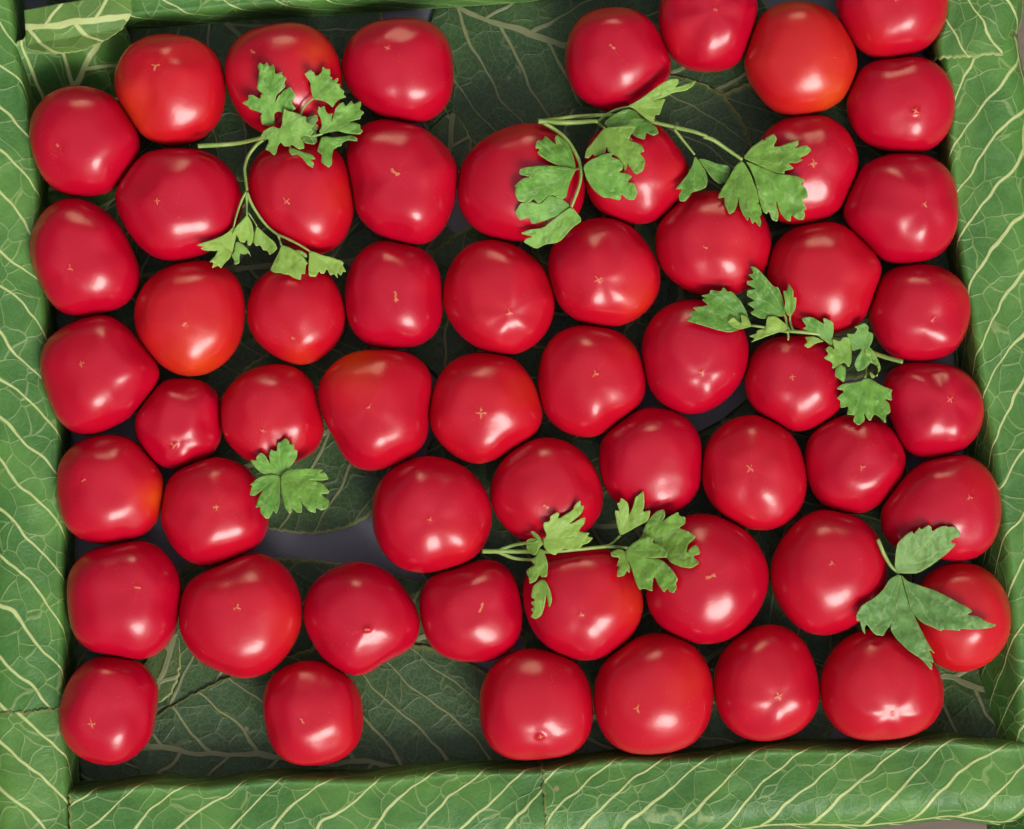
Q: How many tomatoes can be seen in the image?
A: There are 56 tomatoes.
